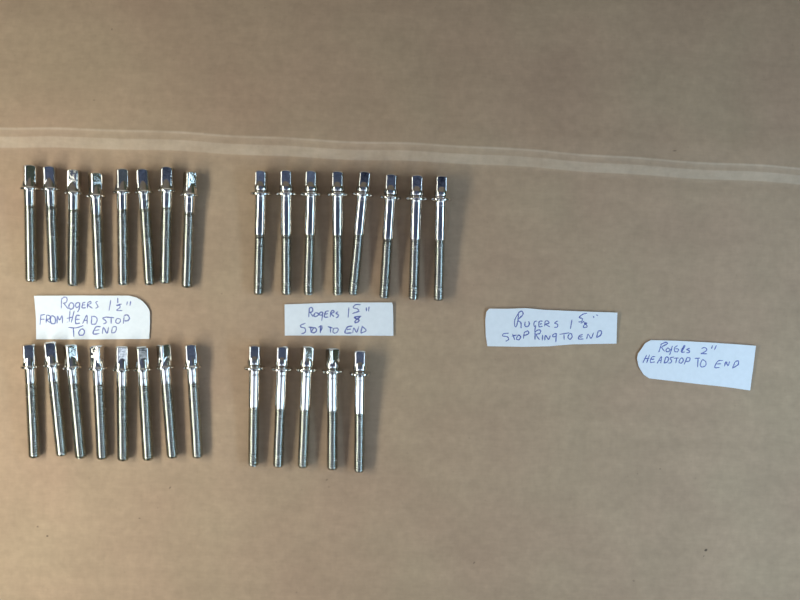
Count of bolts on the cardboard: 29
